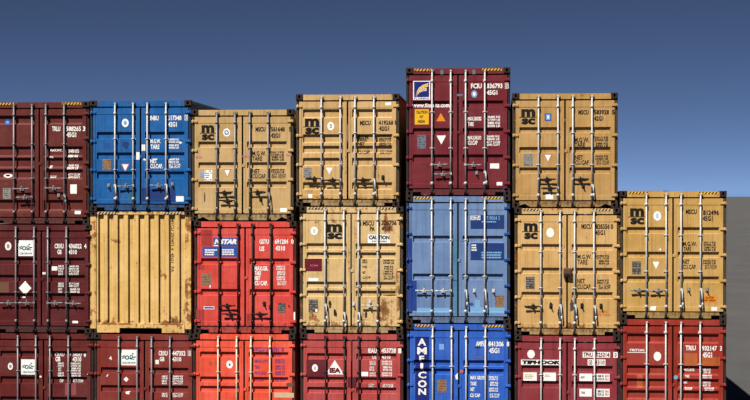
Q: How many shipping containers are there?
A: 20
